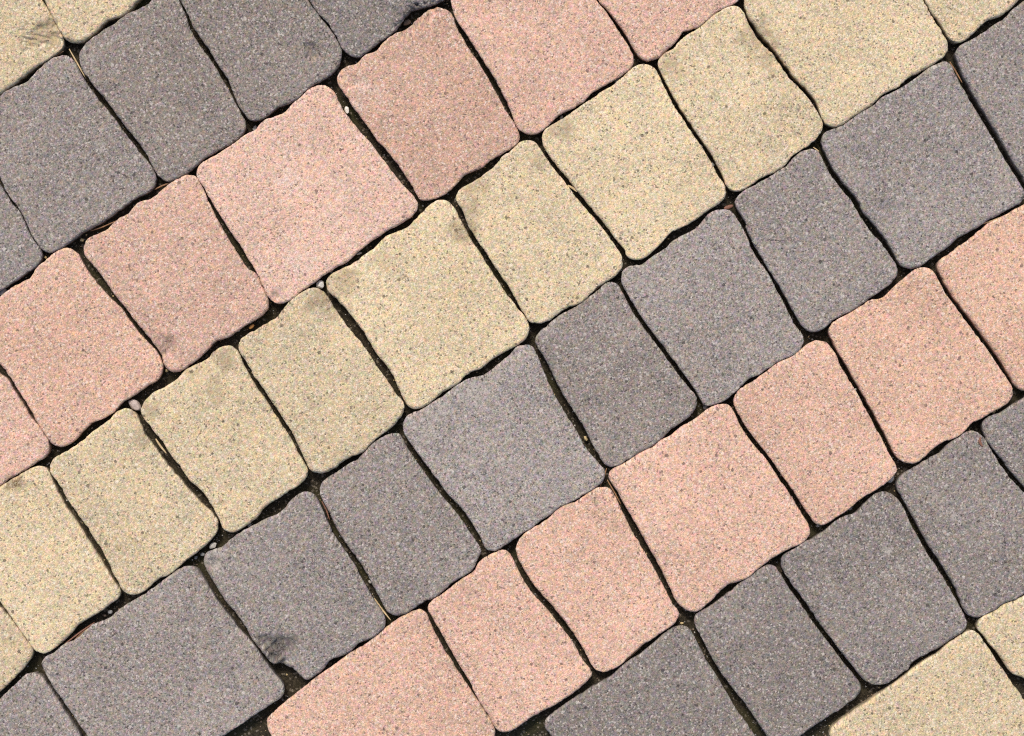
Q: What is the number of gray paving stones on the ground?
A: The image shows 20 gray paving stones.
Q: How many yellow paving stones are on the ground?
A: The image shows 15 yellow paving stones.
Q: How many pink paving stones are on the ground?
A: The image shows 14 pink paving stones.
